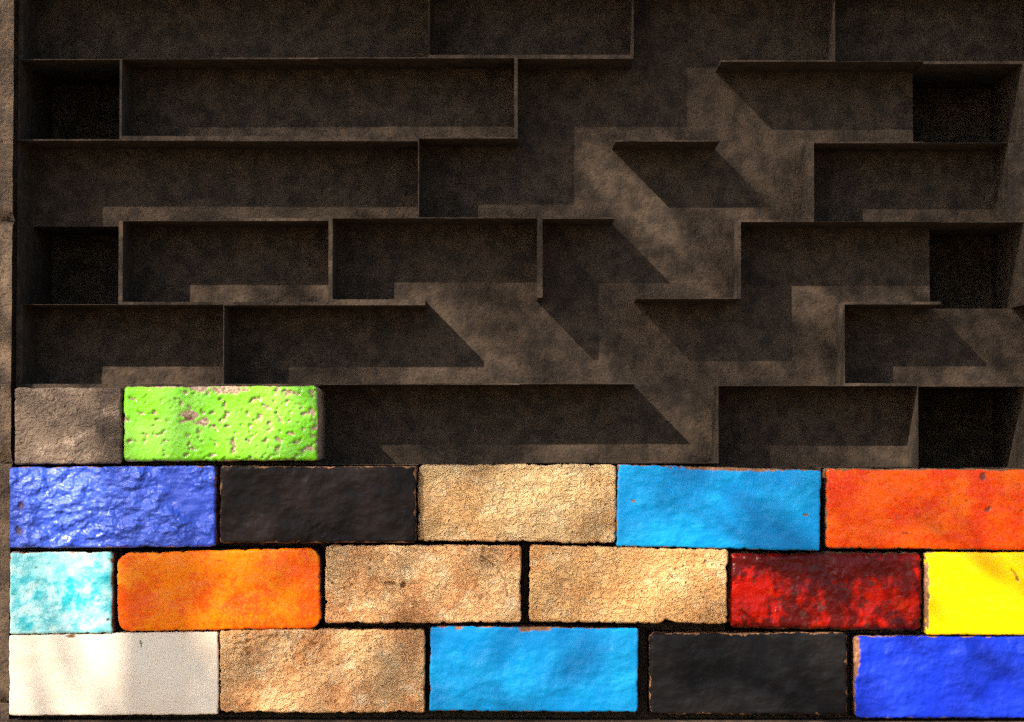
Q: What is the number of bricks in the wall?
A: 18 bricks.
